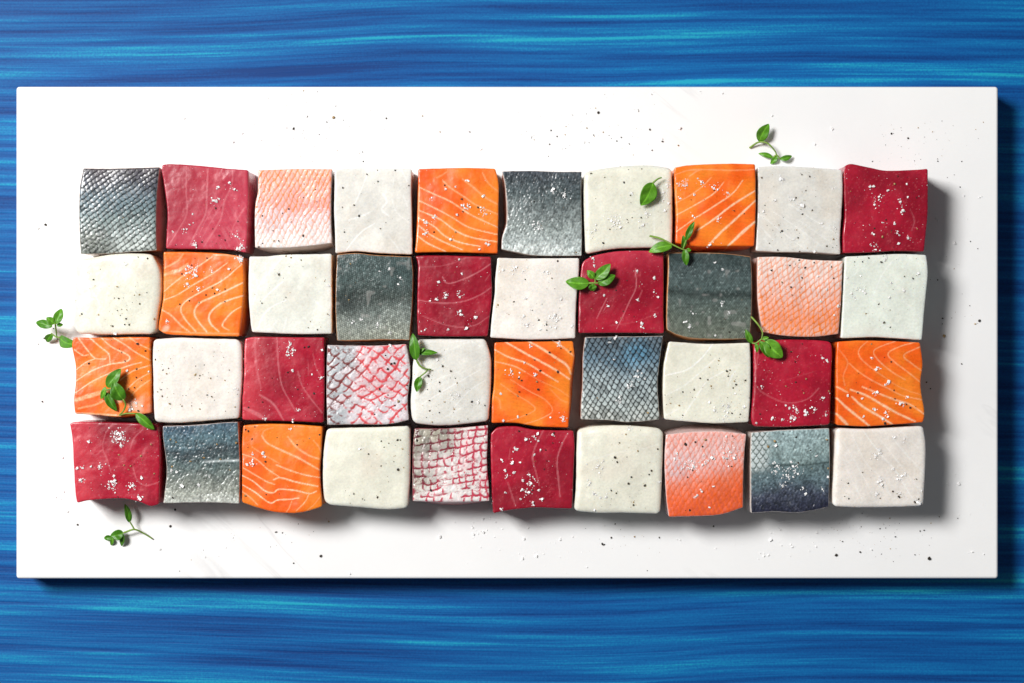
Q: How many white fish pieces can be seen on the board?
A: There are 13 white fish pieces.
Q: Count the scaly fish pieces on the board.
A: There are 12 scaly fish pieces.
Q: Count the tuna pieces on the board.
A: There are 8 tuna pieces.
